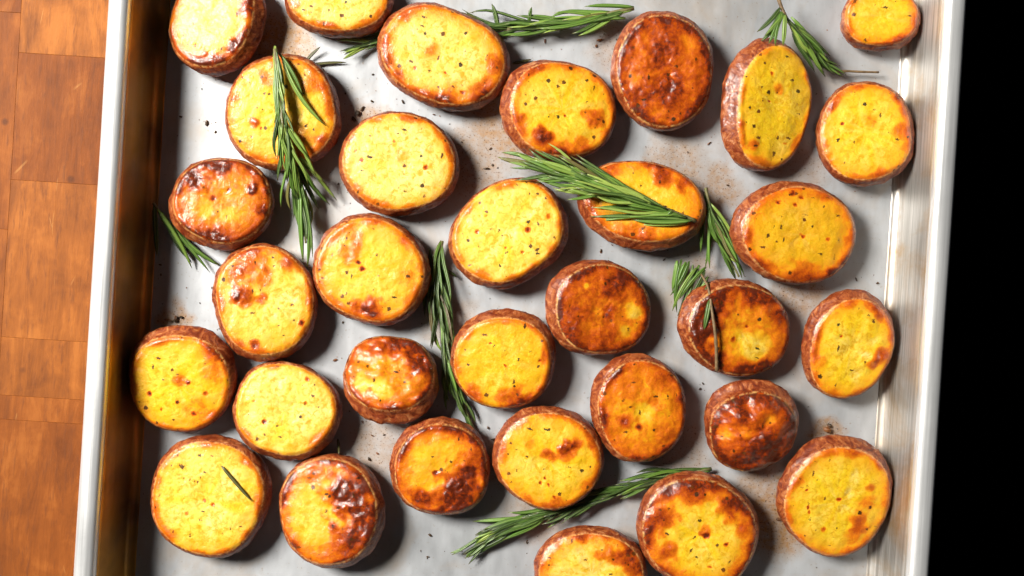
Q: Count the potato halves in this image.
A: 32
